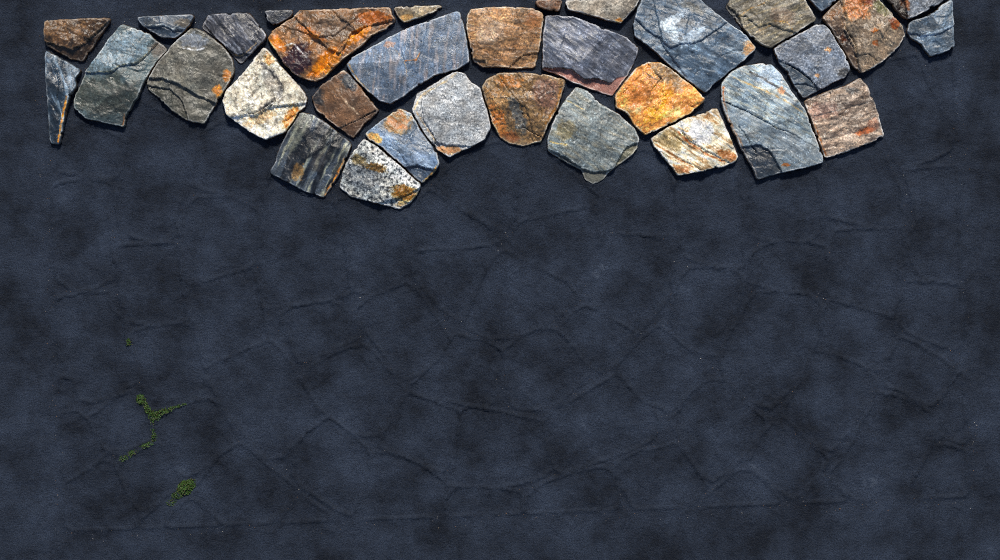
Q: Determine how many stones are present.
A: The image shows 33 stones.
